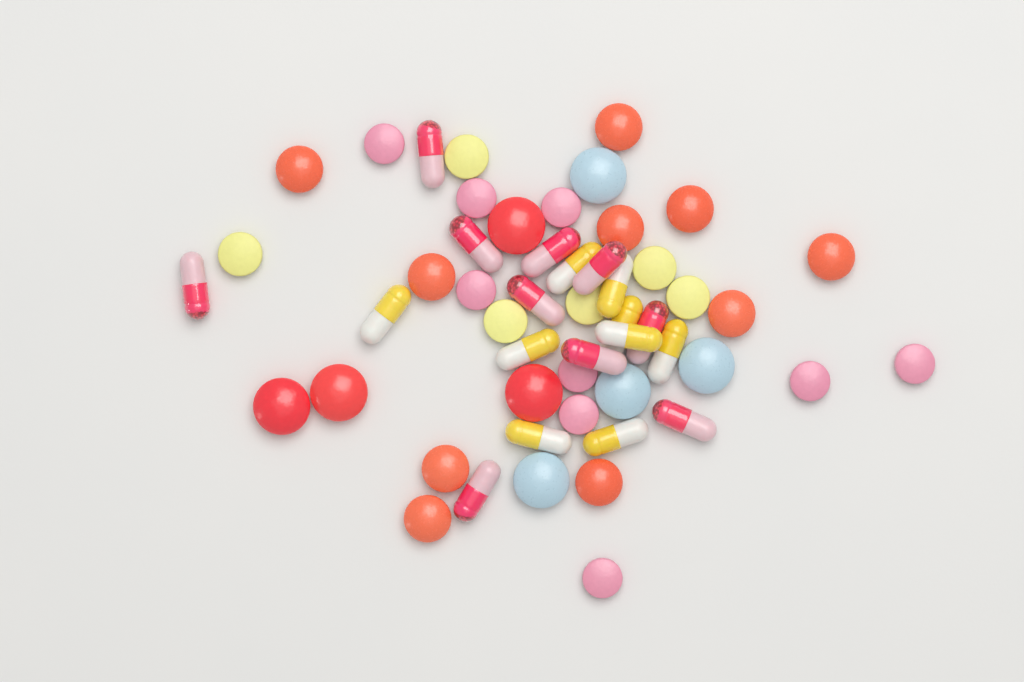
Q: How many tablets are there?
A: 33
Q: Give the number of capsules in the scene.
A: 19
